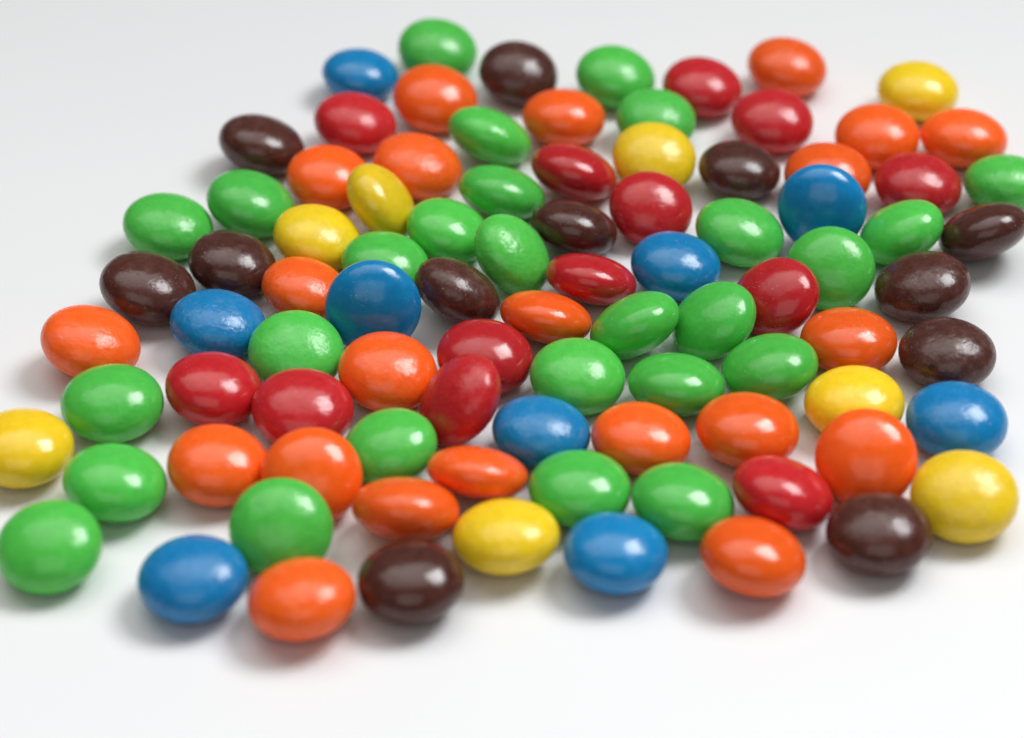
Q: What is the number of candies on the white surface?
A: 91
